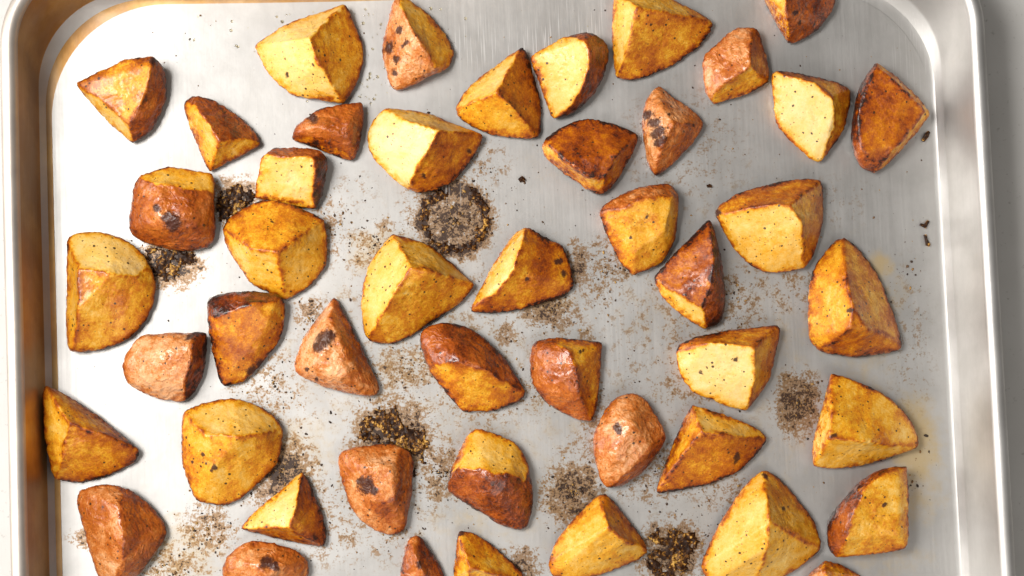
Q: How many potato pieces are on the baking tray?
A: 47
